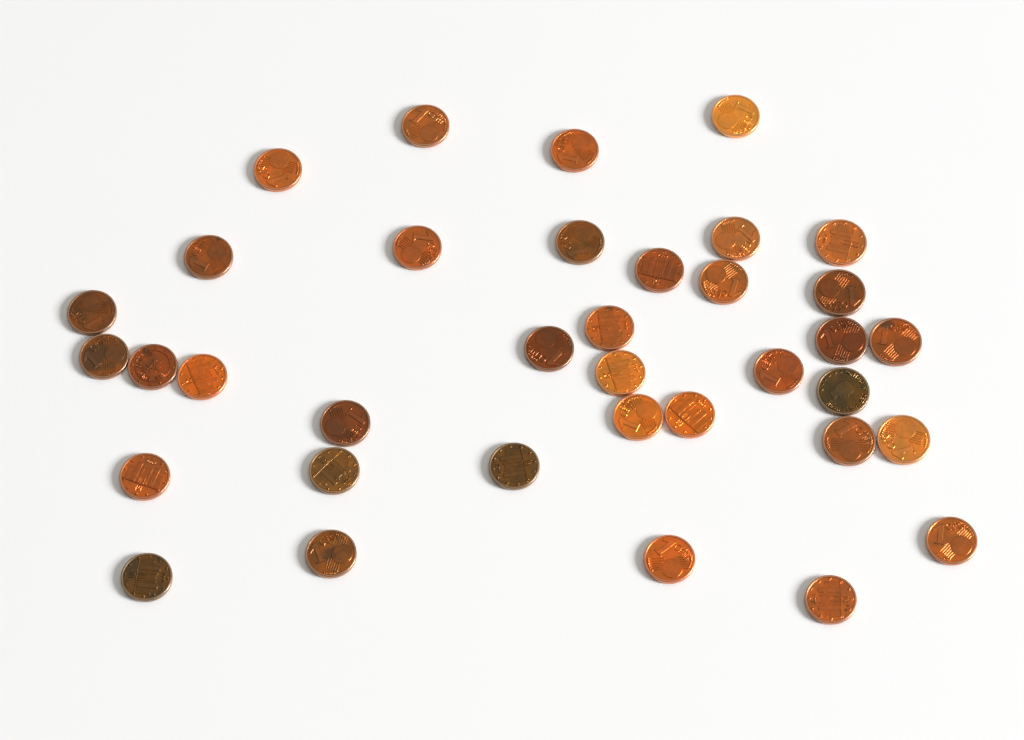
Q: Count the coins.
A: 36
